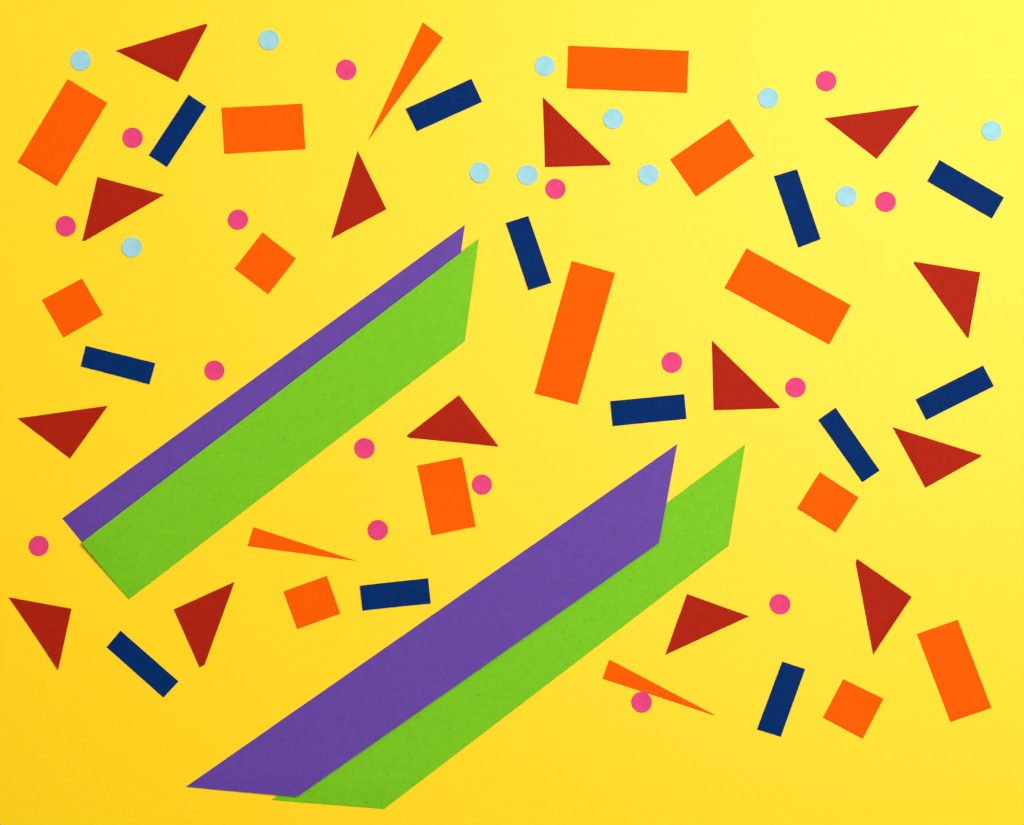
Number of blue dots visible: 11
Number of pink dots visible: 16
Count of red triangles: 14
